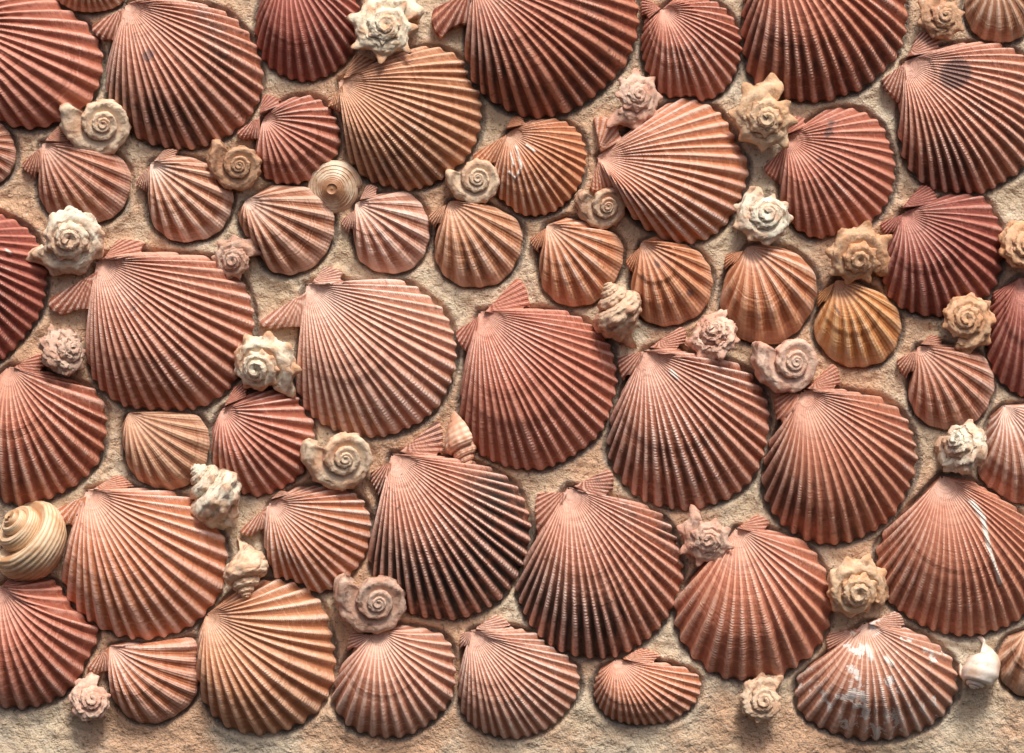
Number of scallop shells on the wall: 51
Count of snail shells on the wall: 32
